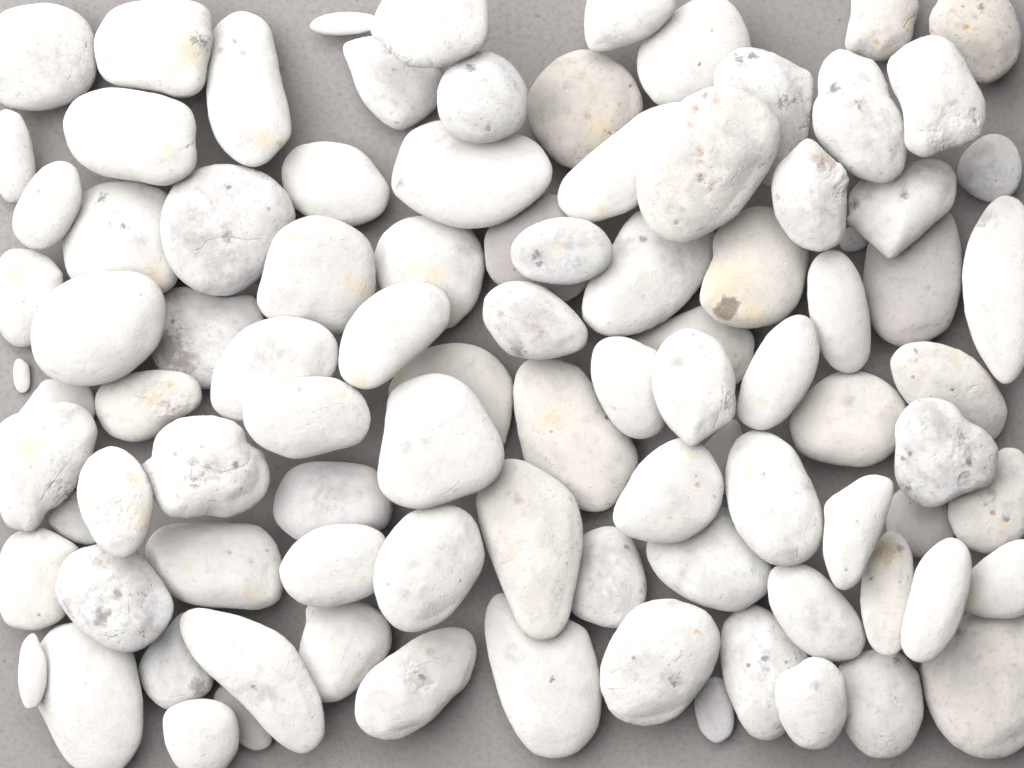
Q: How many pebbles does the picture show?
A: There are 95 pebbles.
